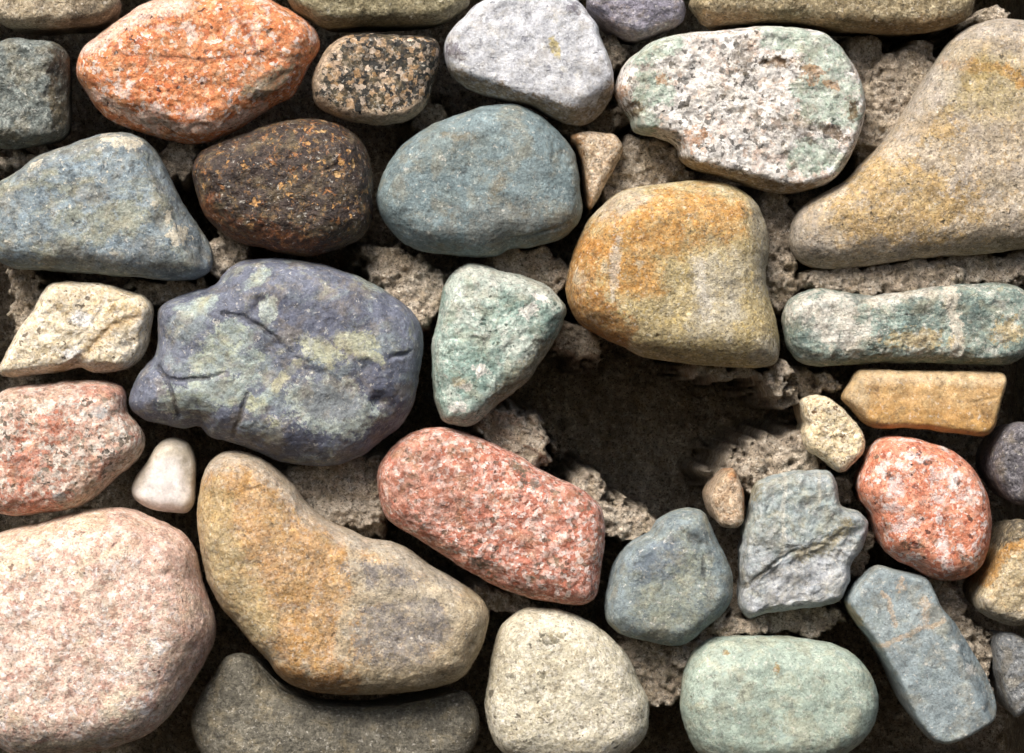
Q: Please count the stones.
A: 37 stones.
